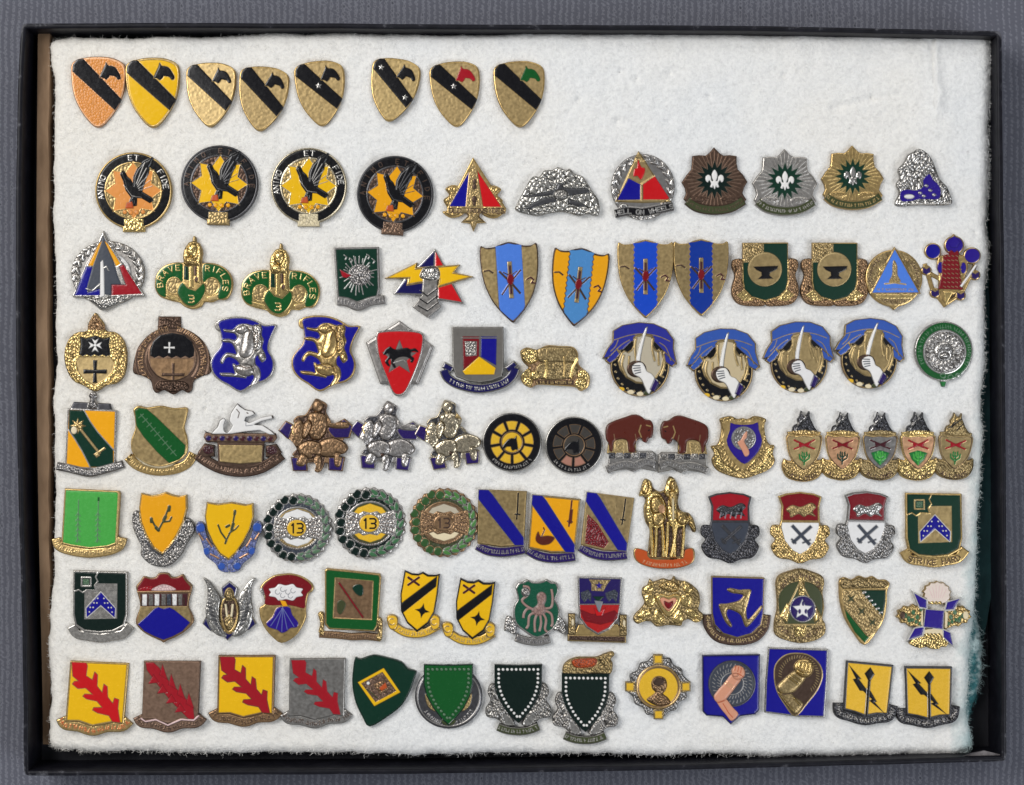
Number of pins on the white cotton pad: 101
